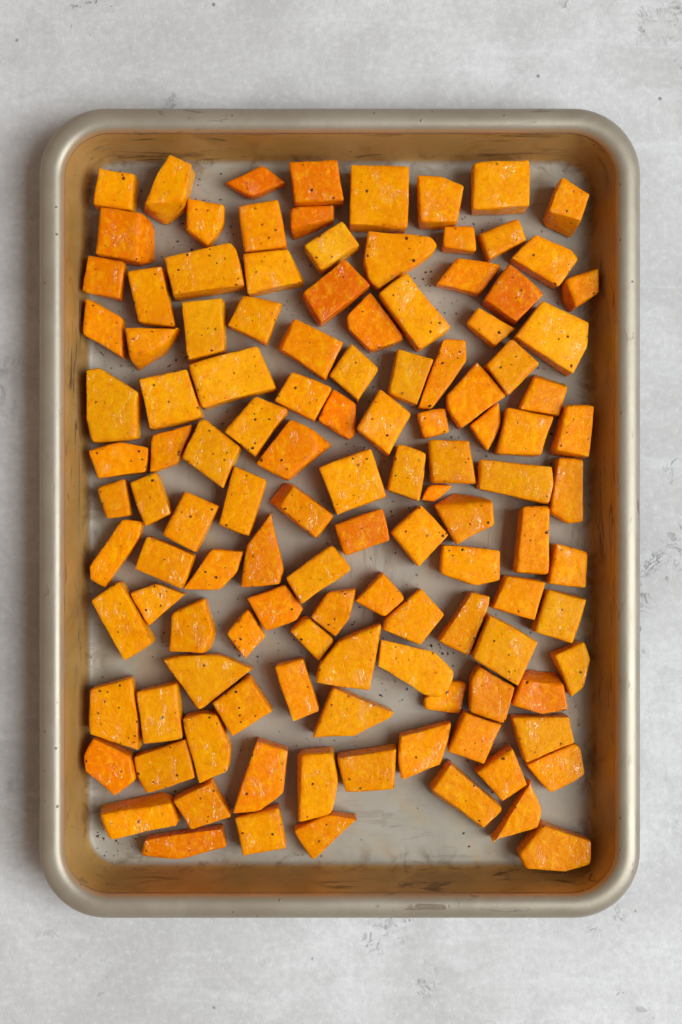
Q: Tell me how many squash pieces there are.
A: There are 121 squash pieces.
